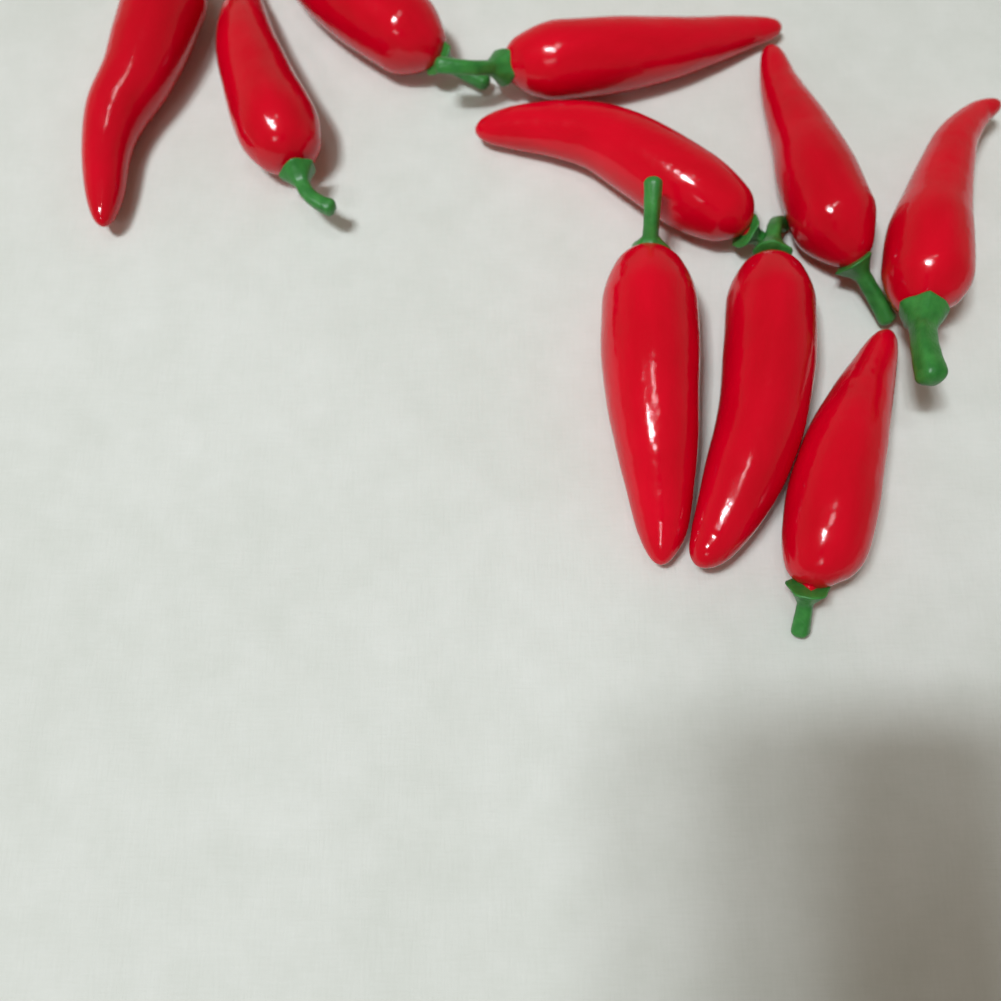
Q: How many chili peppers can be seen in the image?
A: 10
